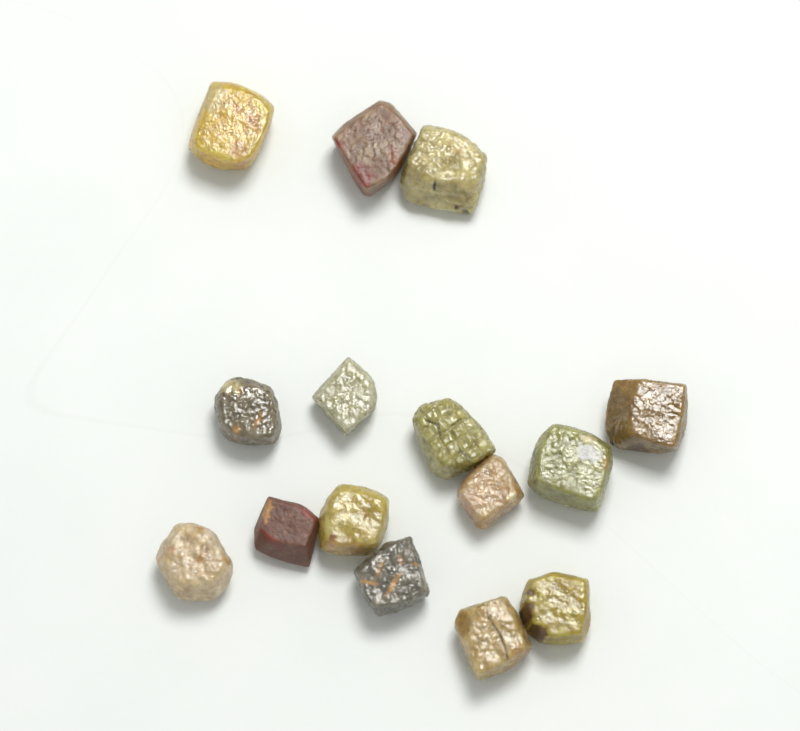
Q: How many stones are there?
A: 15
